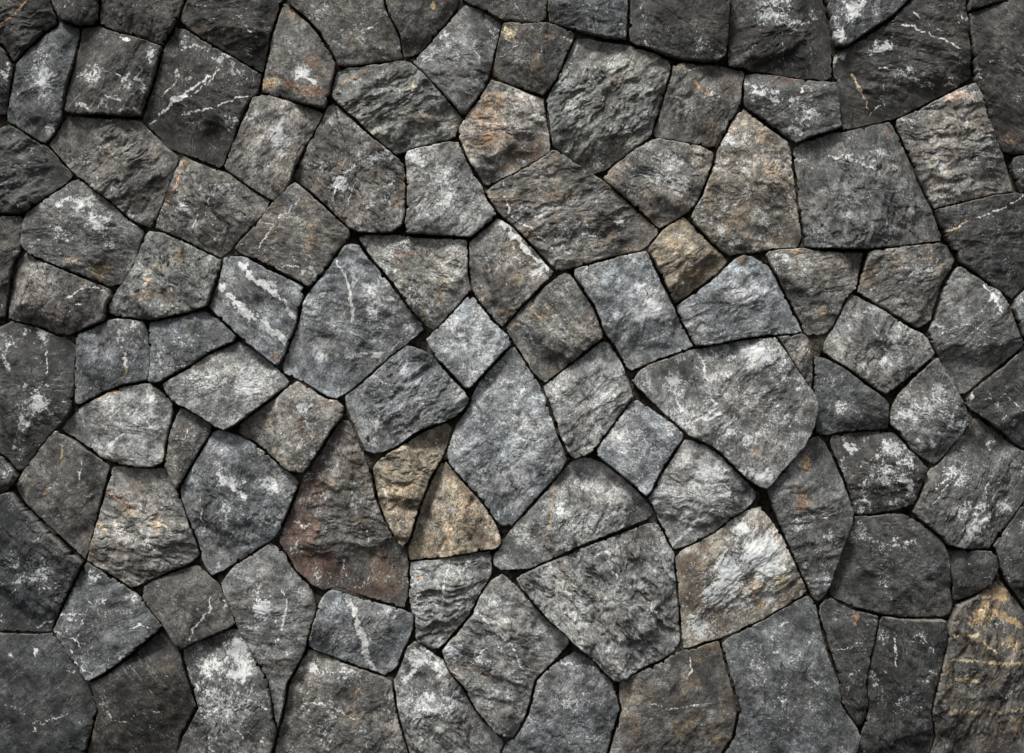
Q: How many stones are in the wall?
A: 109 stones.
